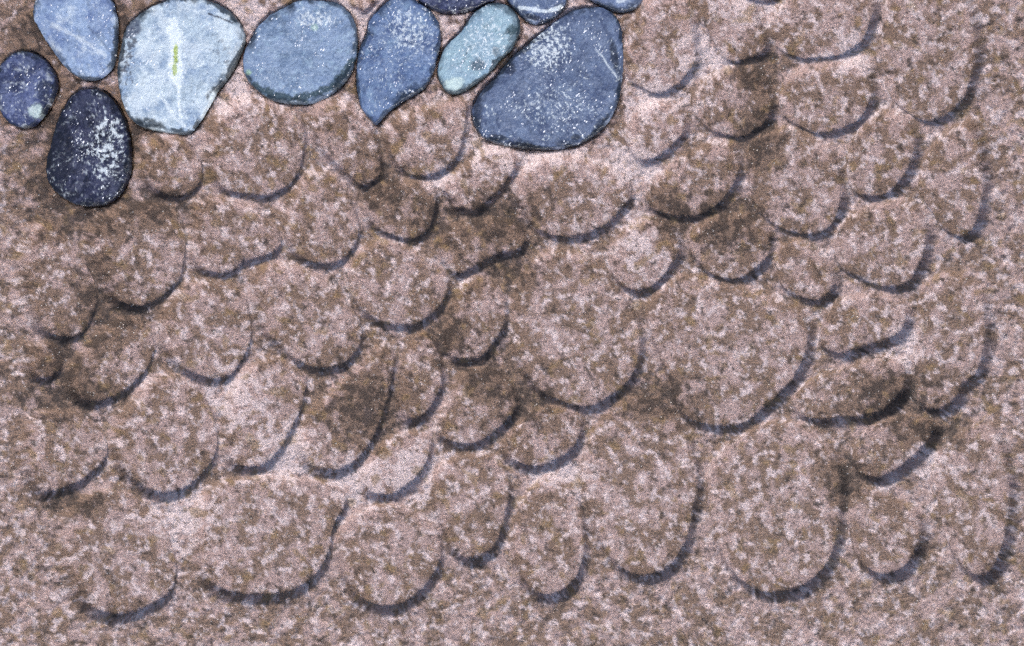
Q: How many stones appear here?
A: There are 11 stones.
